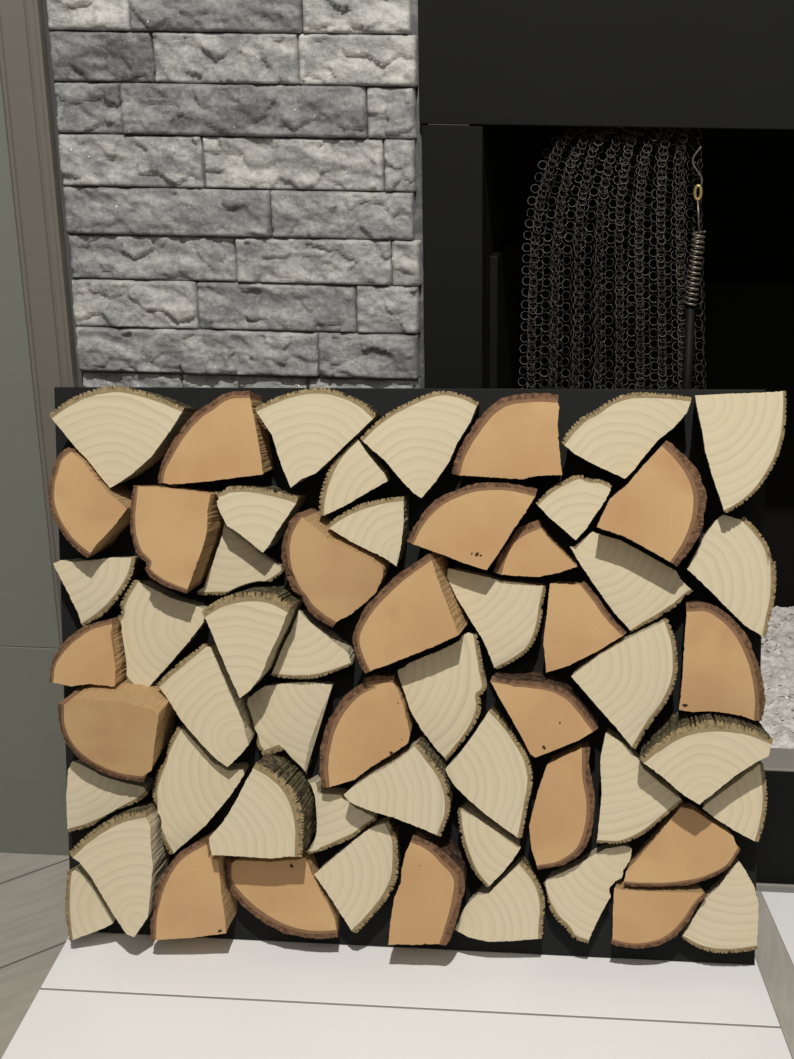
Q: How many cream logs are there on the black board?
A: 37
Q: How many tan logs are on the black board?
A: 21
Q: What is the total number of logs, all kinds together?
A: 58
